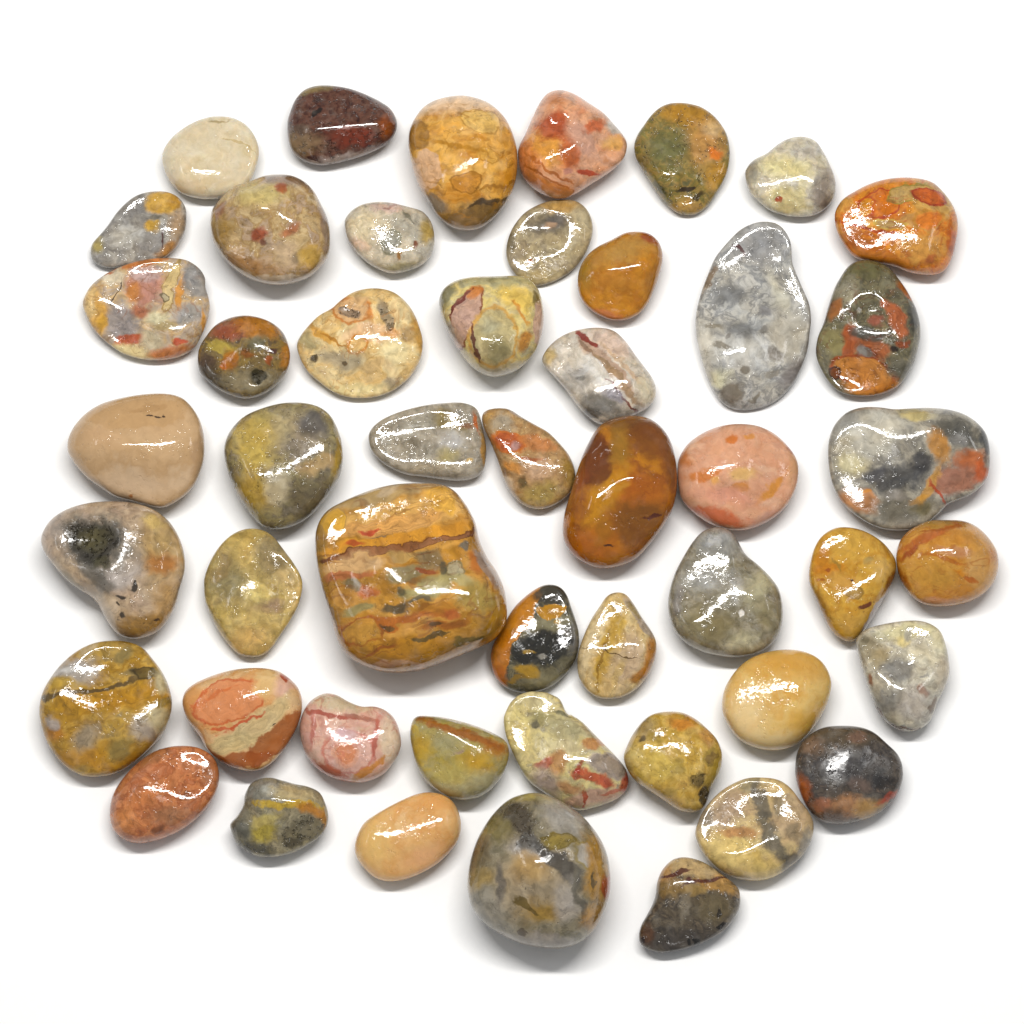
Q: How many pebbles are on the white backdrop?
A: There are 49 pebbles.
